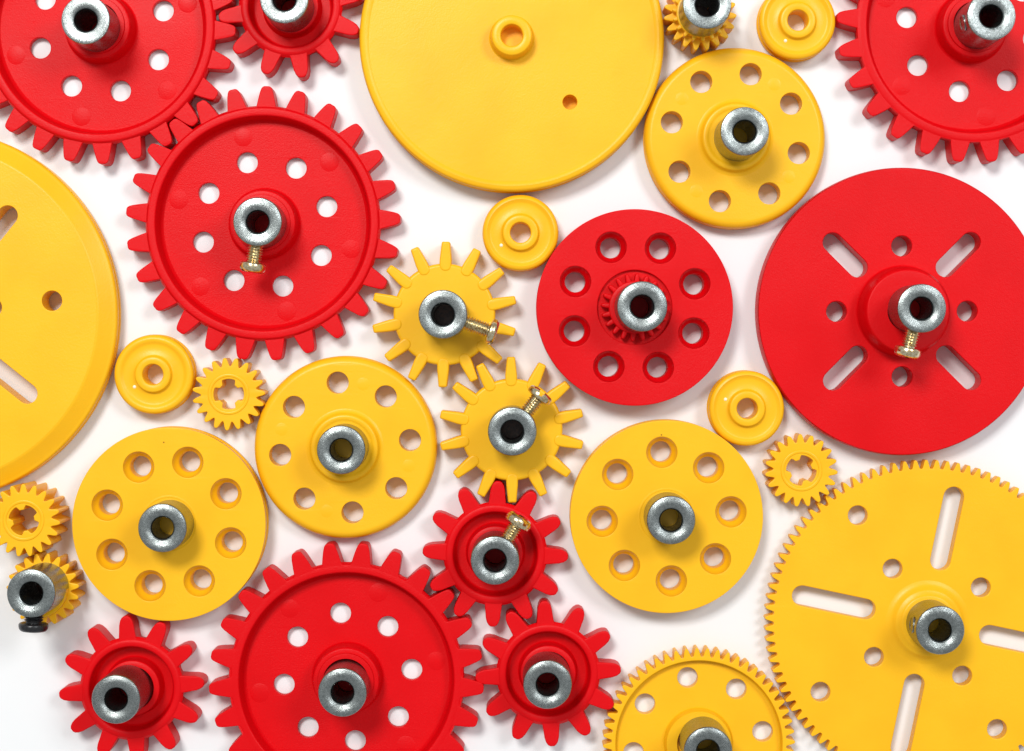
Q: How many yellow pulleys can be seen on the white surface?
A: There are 10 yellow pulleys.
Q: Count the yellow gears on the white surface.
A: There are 9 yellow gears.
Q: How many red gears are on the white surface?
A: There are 8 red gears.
